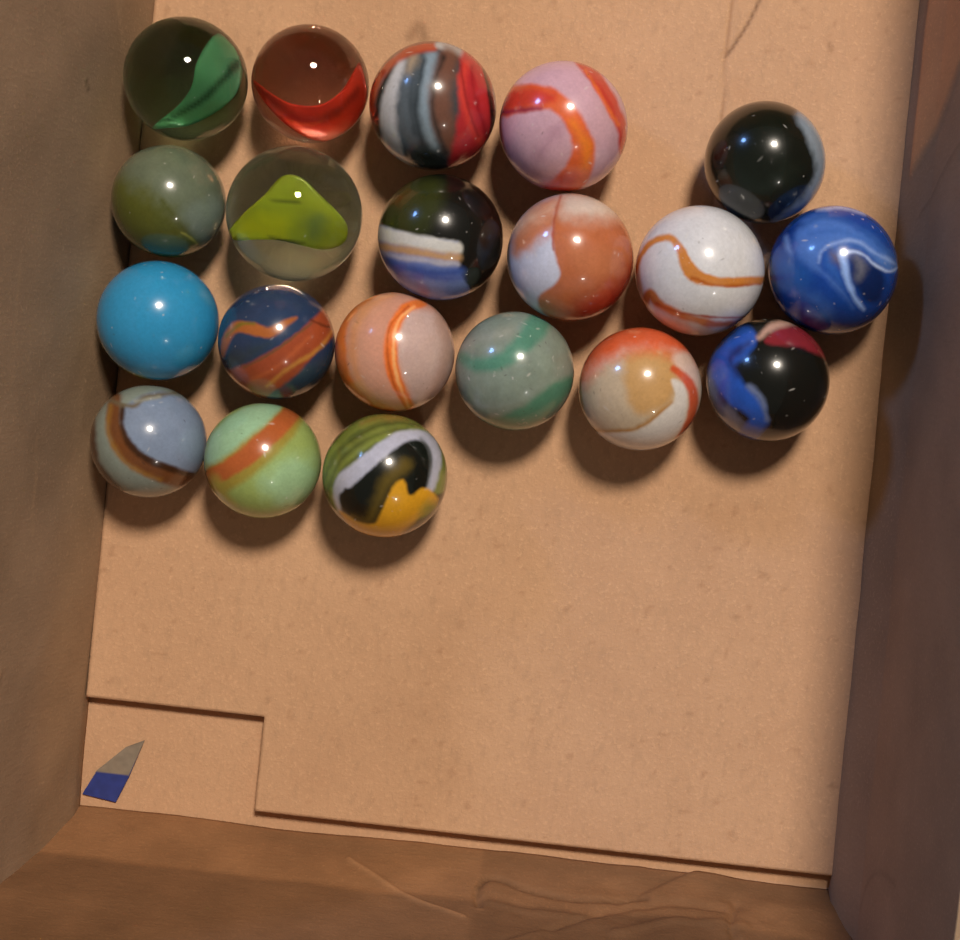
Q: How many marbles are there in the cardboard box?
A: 20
